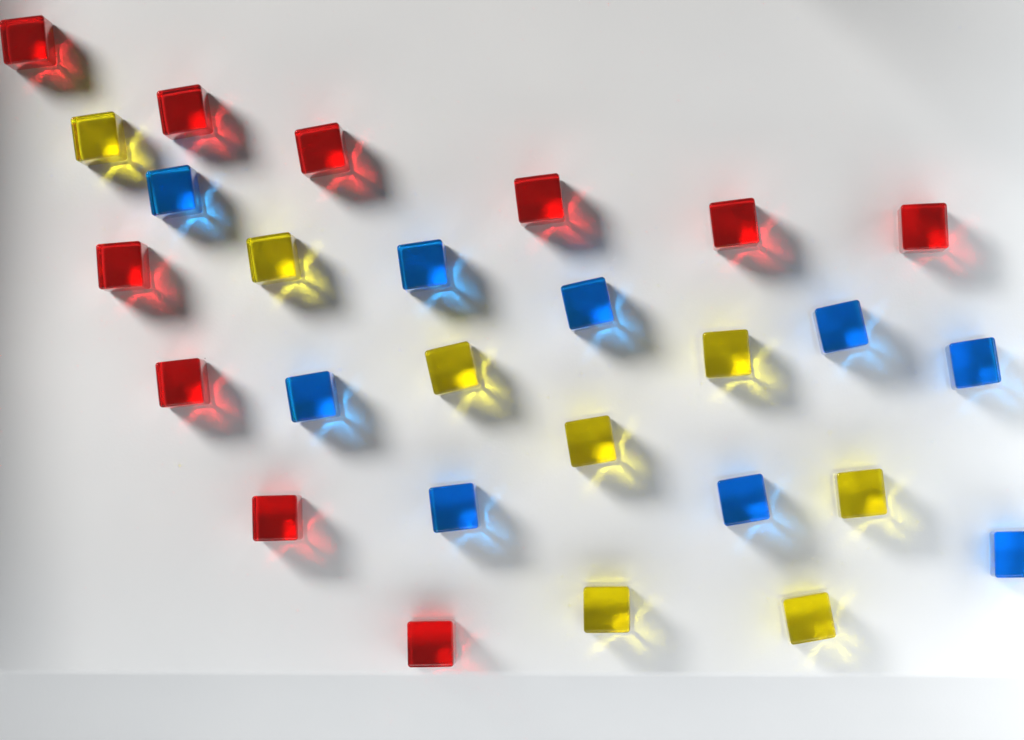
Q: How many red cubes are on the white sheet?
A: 10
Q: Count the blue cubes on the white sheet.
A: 9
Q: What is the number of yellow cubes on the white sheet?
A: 8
